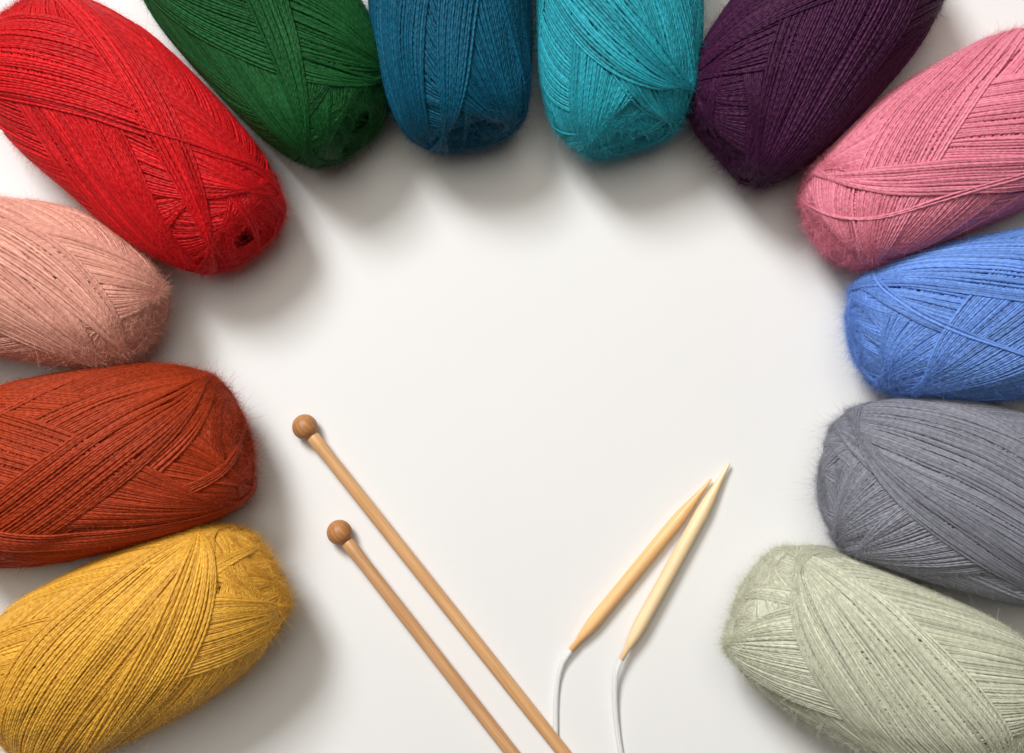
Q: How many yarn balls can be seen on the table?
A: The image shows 12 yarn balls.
